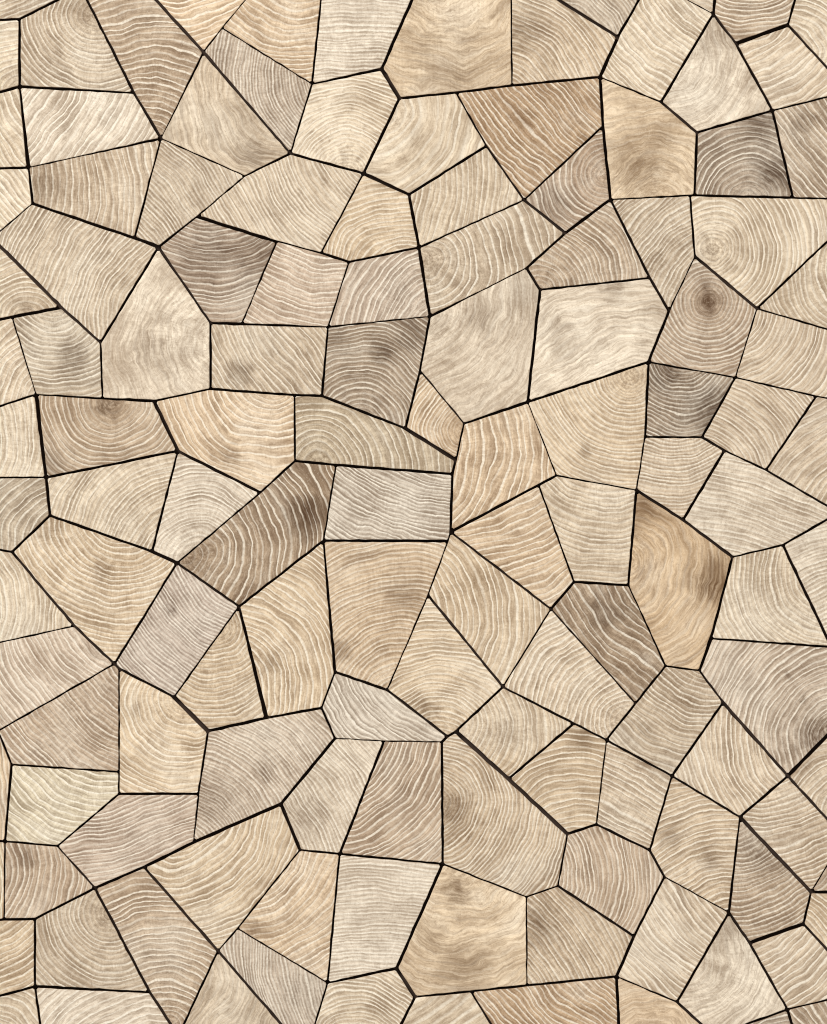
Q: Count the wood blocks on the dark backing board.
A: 131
